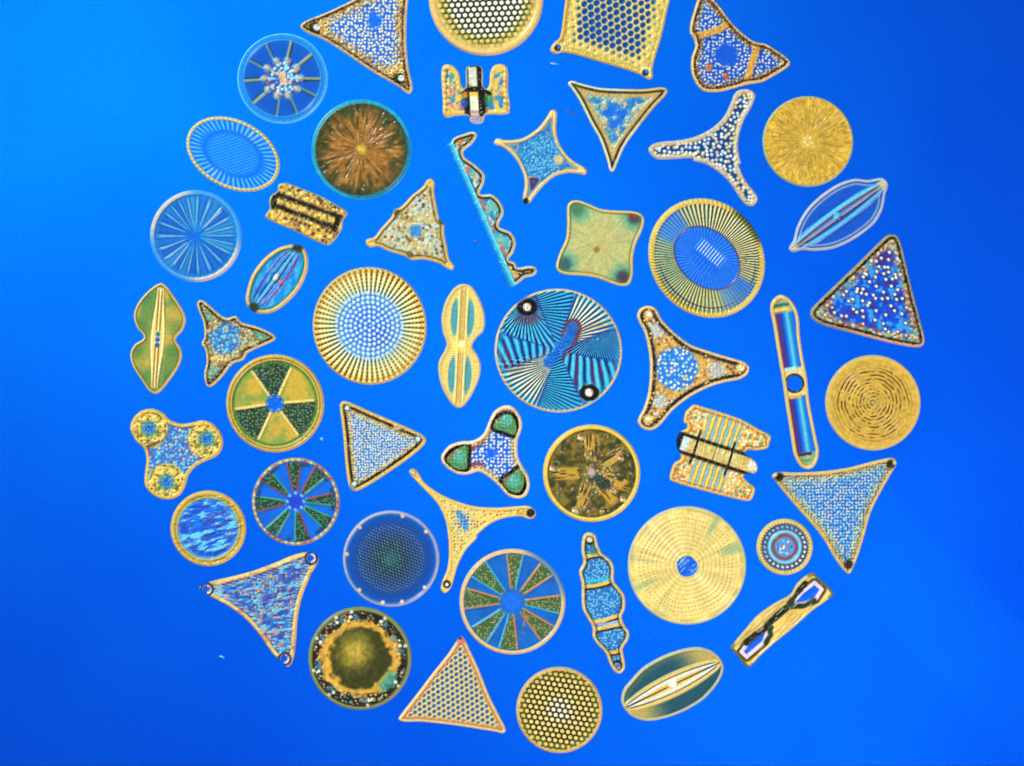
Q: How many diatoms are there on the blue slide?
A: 50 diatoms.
